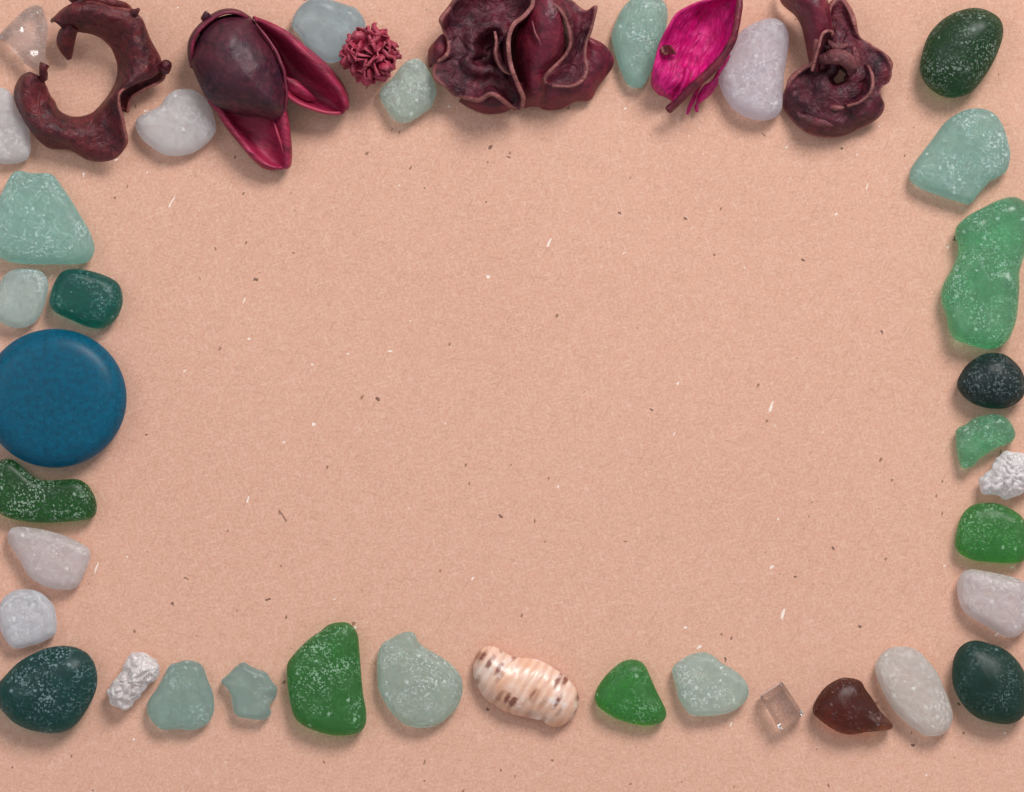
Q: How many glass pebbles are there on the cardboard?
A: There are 31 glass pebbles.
